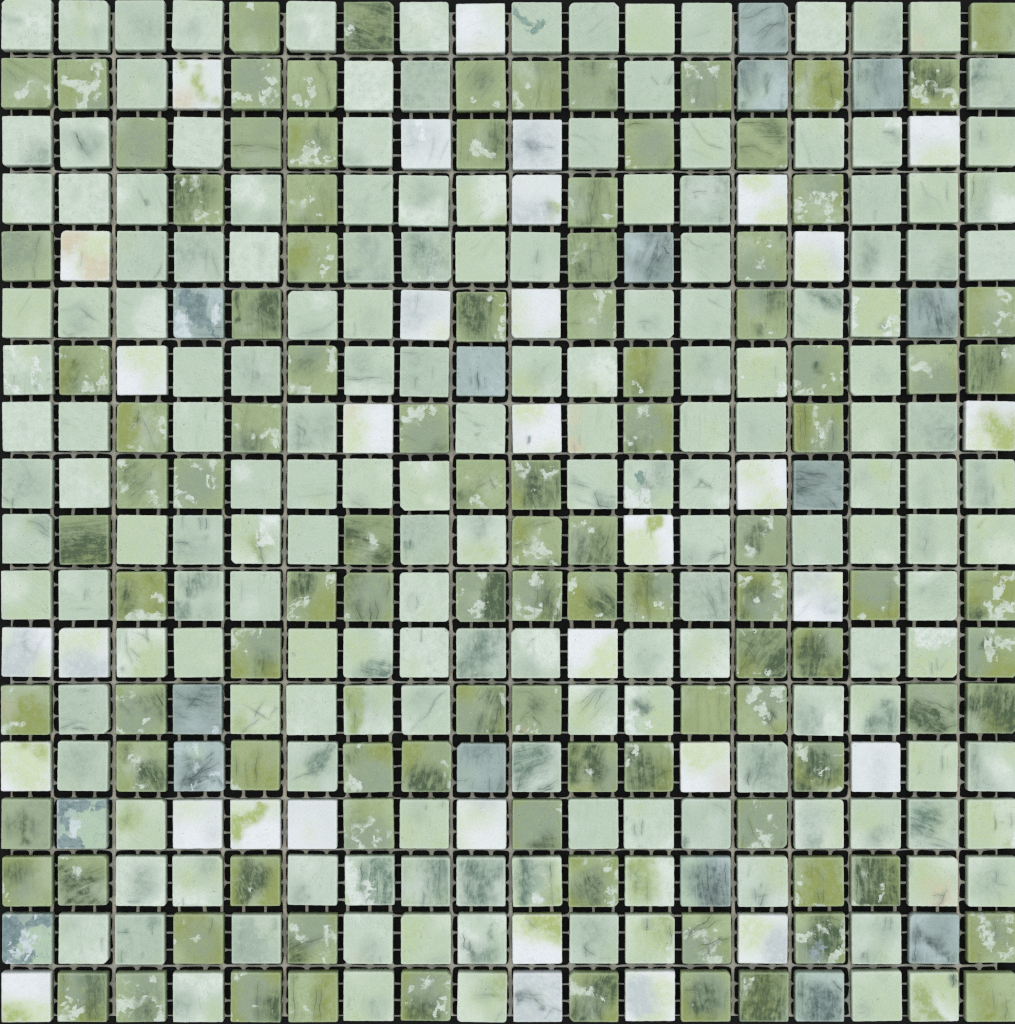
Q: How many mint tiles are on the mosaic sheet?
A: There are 170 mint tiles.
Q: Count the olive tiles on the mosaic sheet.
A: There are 105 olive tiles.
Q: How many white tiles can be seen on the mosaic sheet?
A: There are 33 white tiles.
